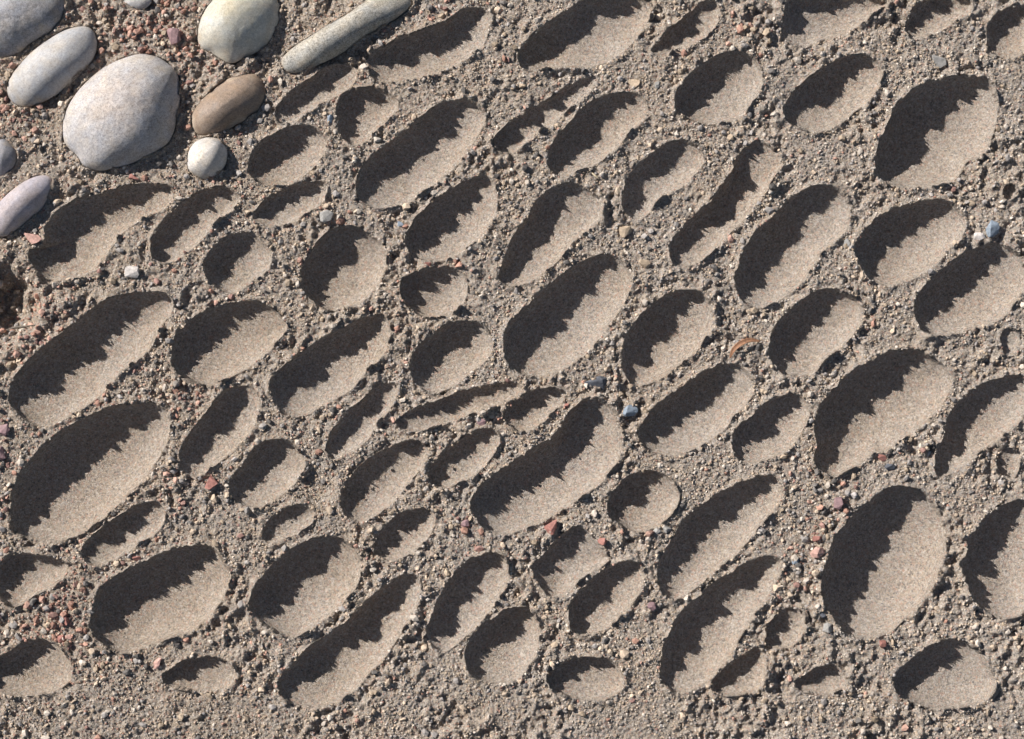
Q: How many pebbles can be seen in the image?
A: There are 10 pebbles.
